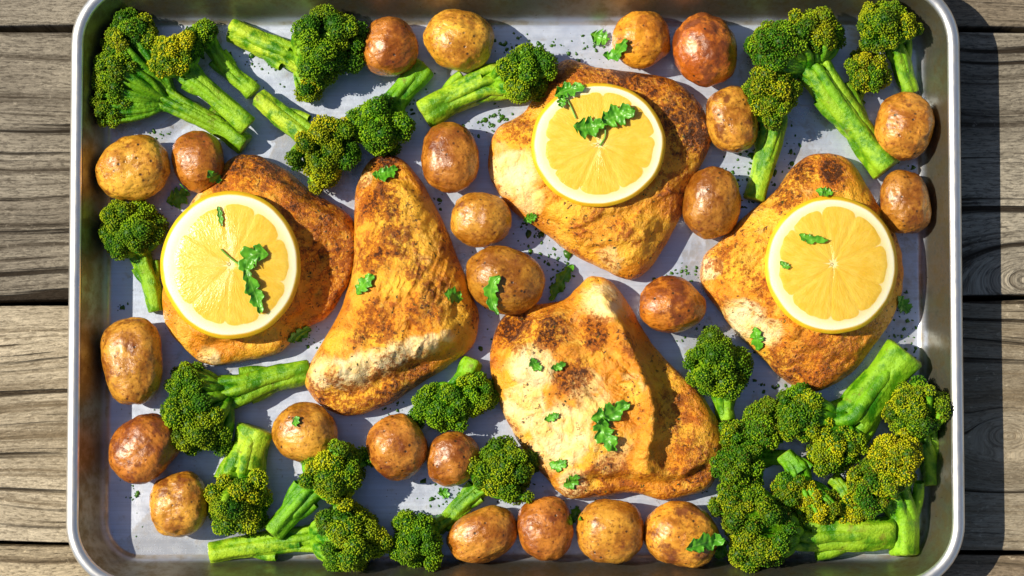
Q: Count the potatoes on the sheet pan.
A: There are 24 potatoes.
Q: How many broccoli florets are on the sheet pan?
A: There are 27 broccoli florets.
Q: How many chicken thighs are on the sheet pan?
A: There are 5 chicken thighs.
